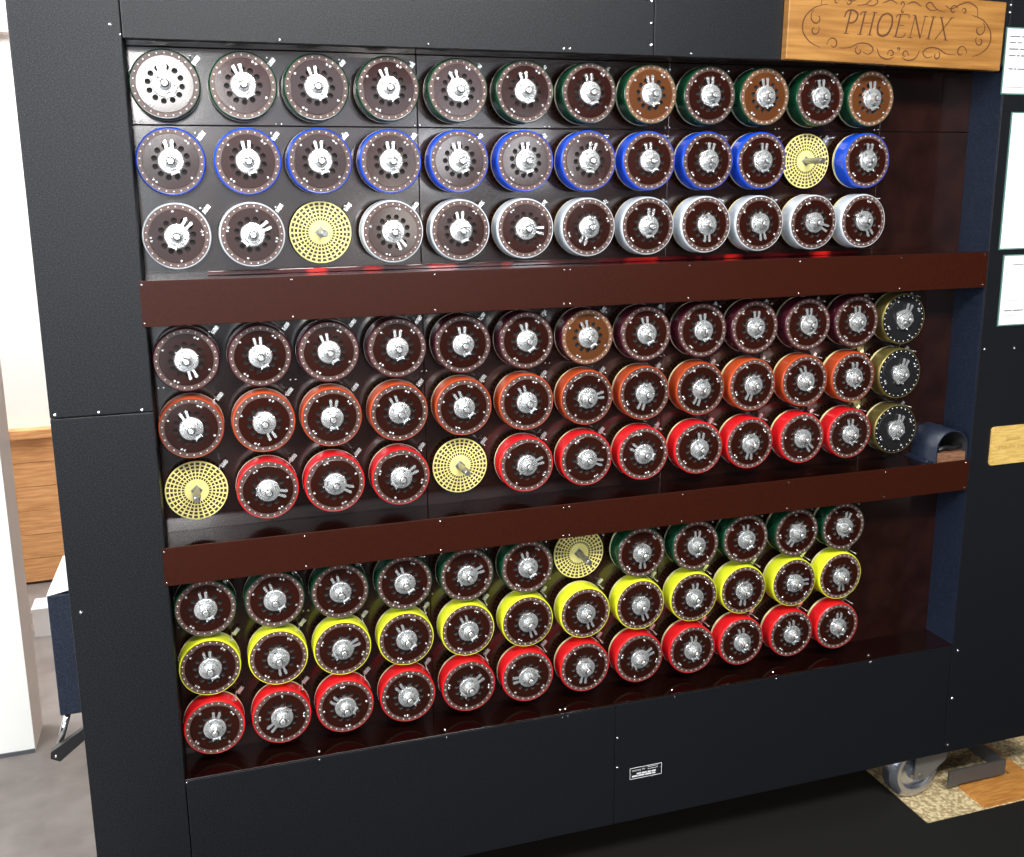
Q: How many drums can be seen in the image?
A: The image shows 106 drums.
